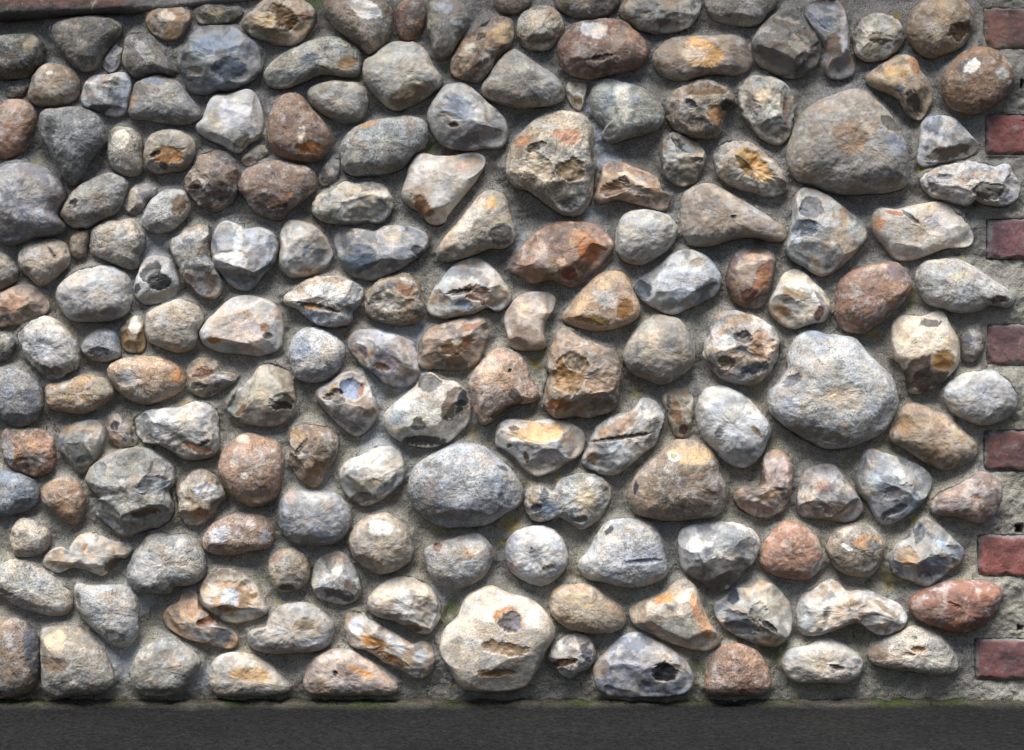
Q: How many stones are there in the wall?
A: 174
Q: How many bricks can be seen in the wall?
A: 7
